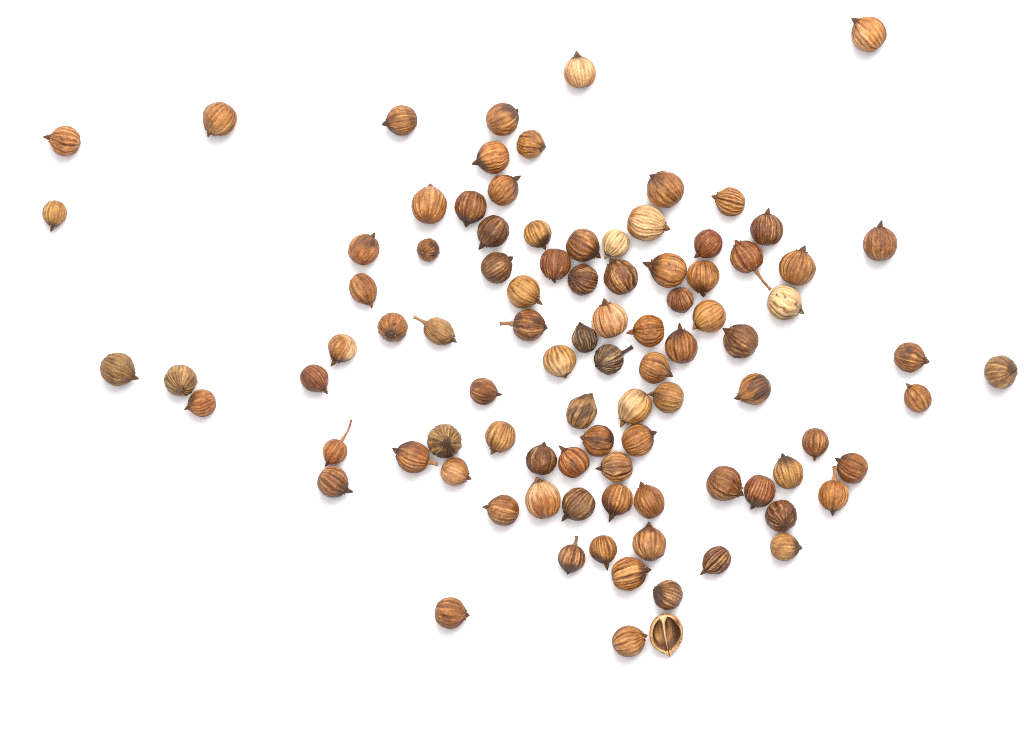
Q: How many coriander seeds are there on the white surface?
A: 94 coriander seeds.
